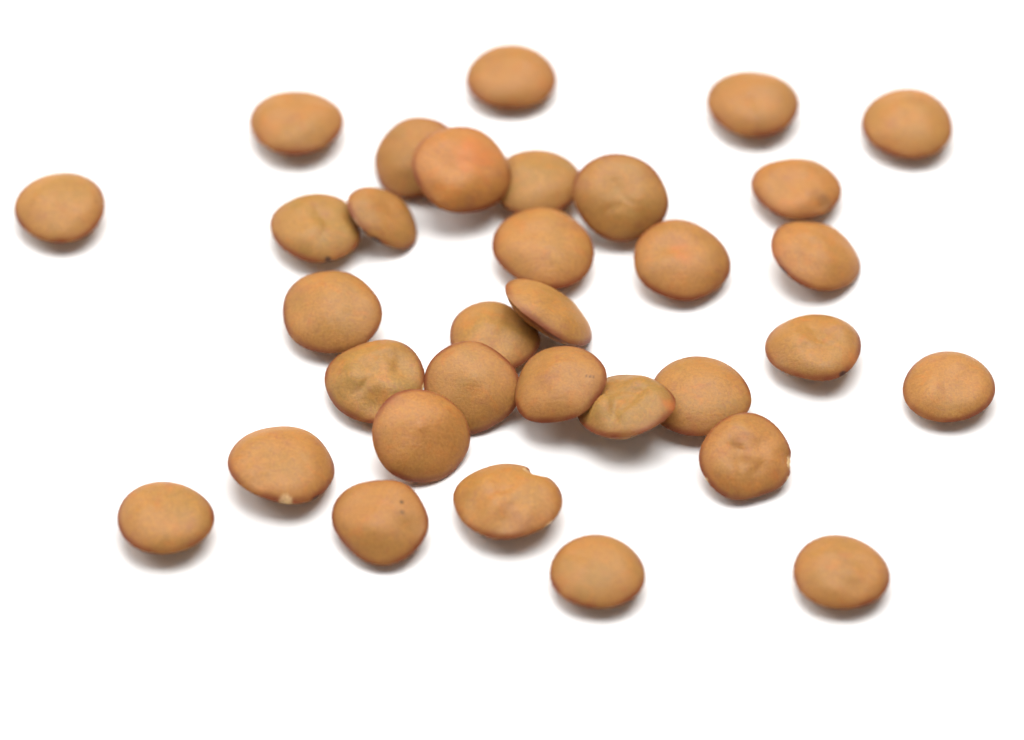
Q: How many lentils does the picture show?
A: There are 33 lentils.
